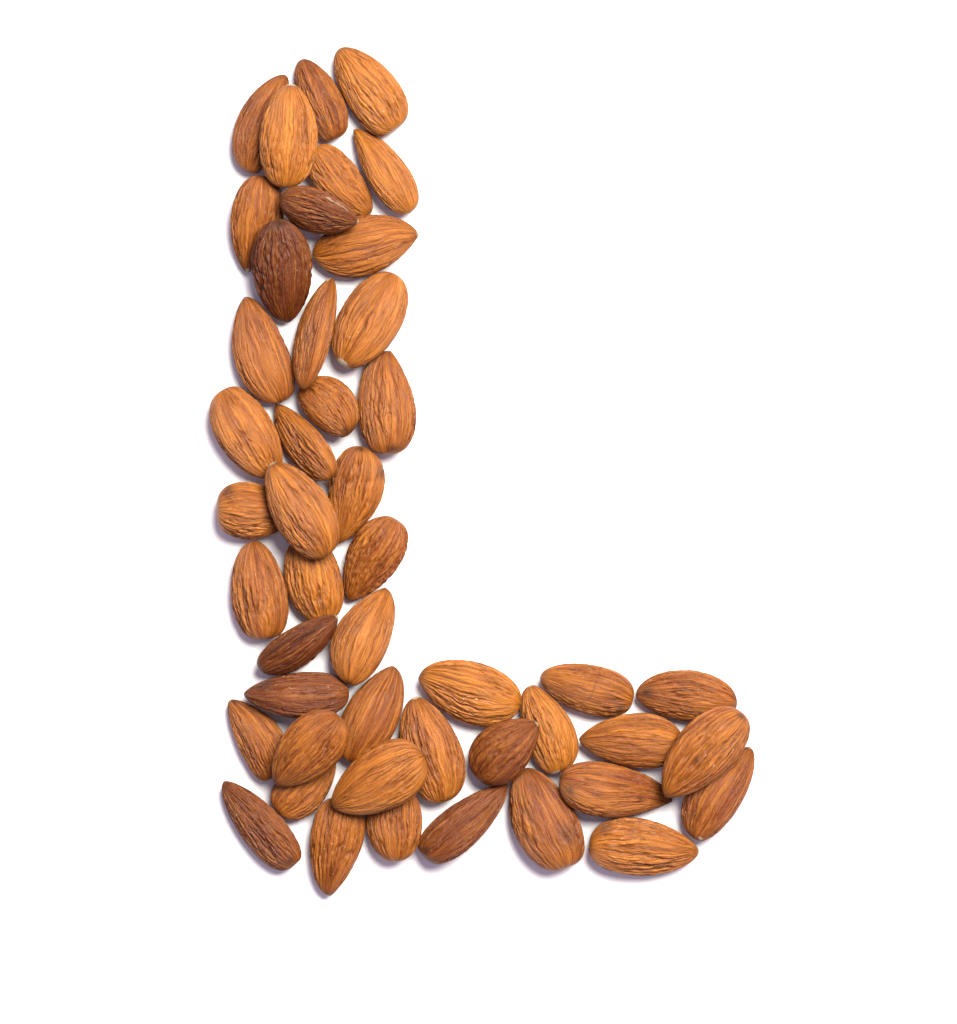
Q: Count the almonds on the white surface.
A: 47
